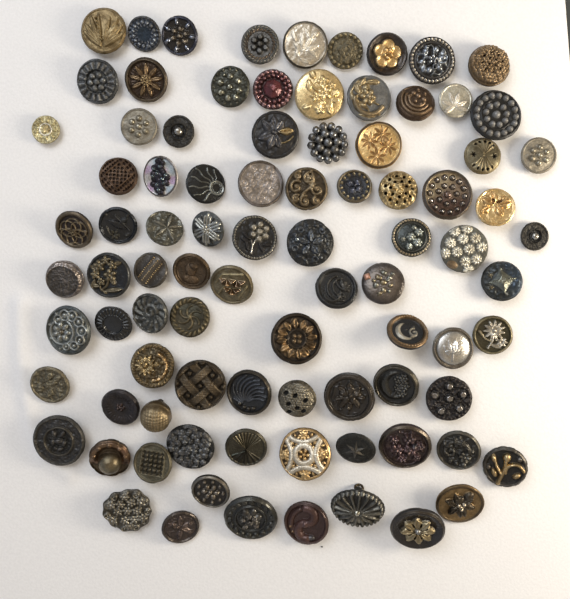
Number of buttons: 88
